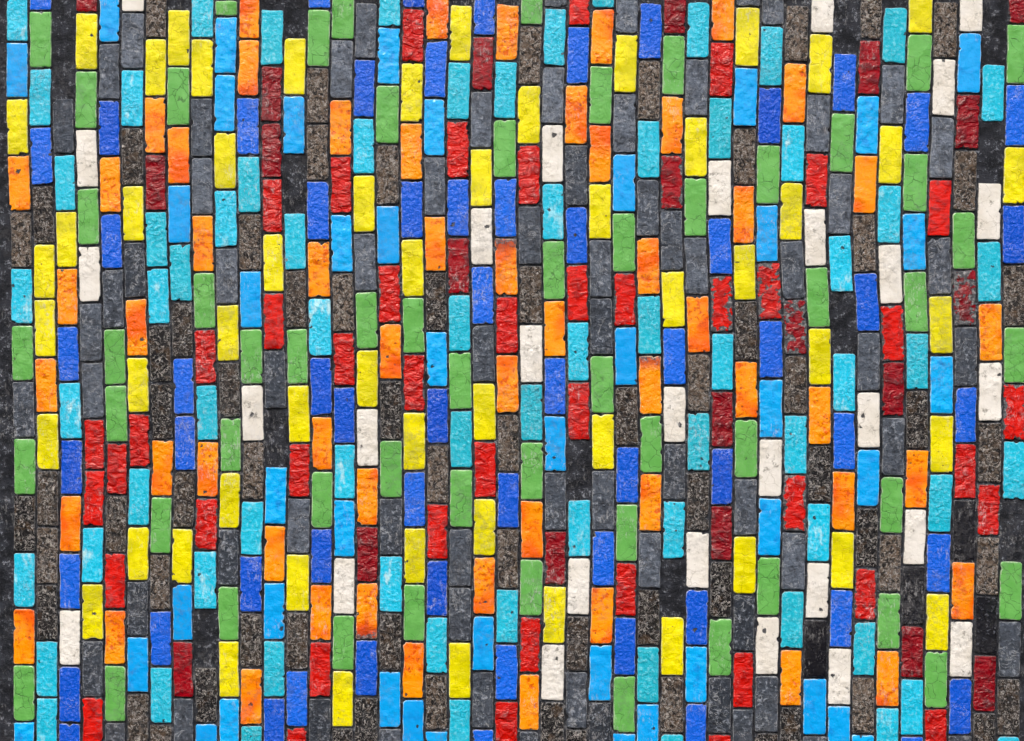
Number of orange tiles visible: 56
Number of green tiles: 57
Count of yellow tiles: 55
